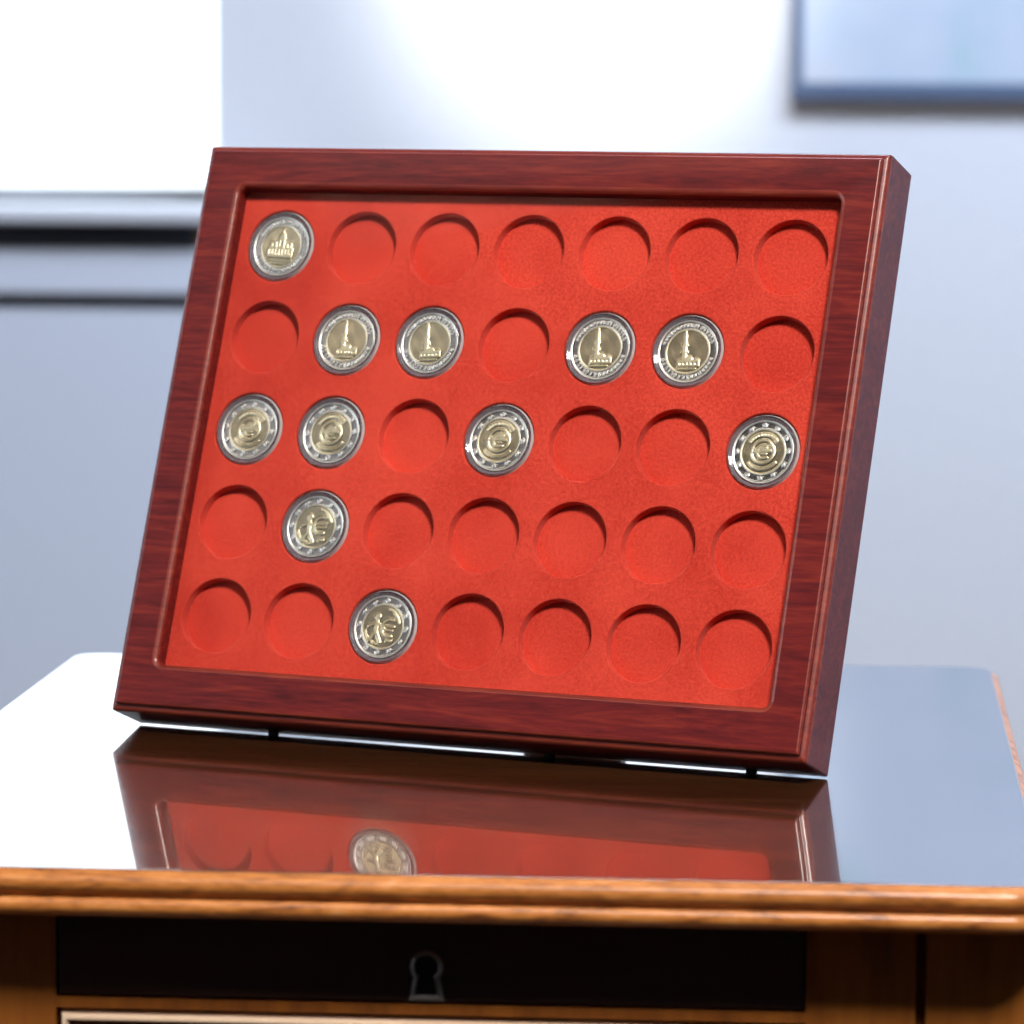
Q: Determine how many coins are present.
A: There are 11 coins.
